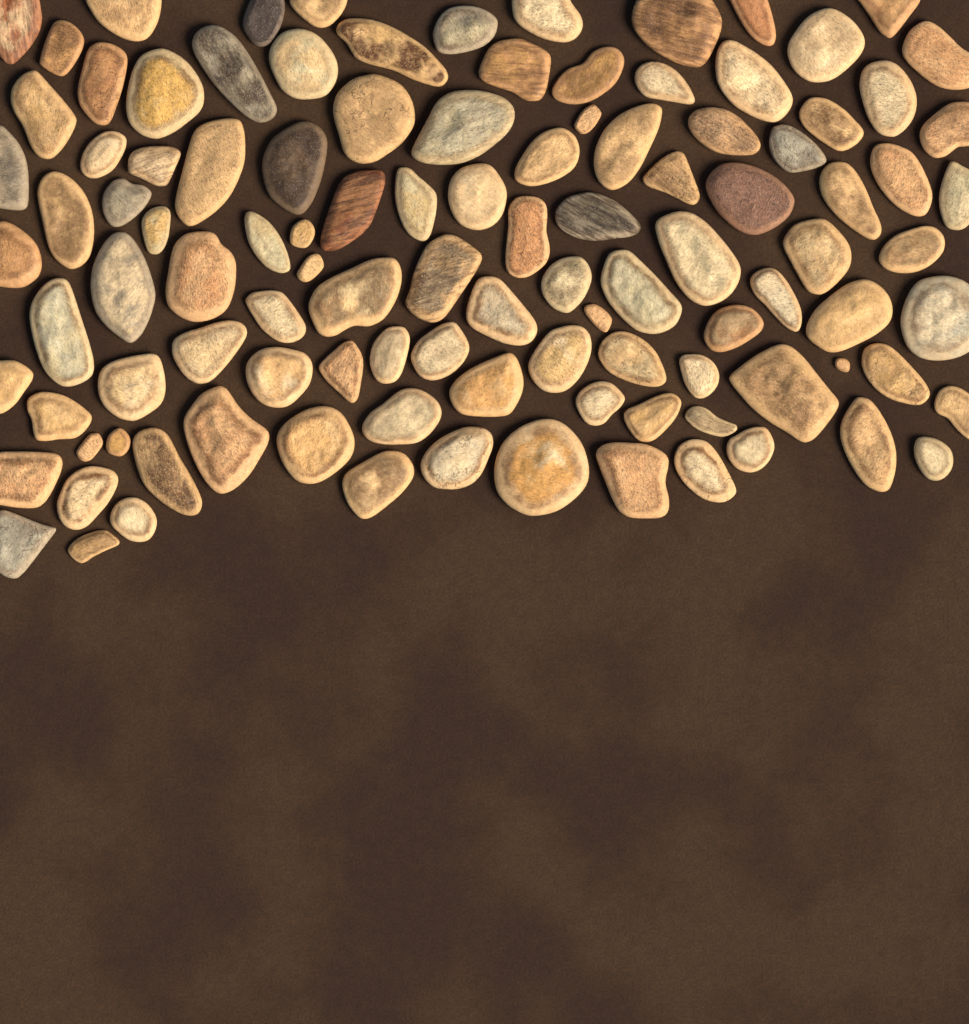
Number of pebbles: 109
